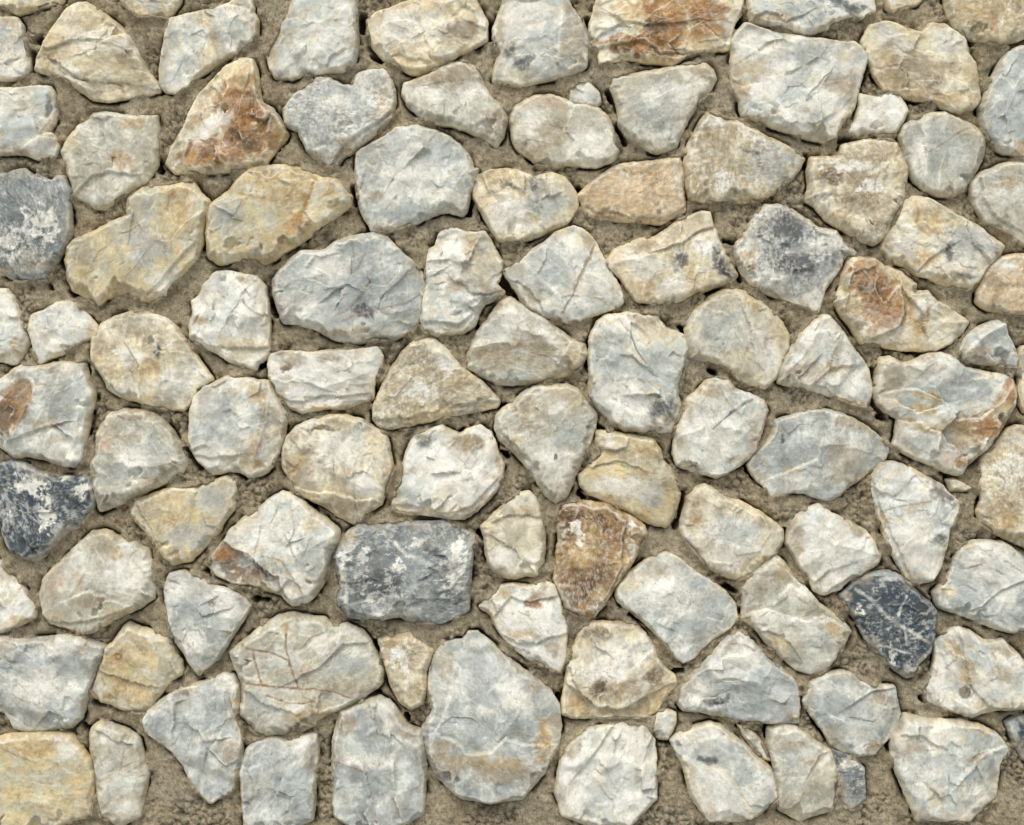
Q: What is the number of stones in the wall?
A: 105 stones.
